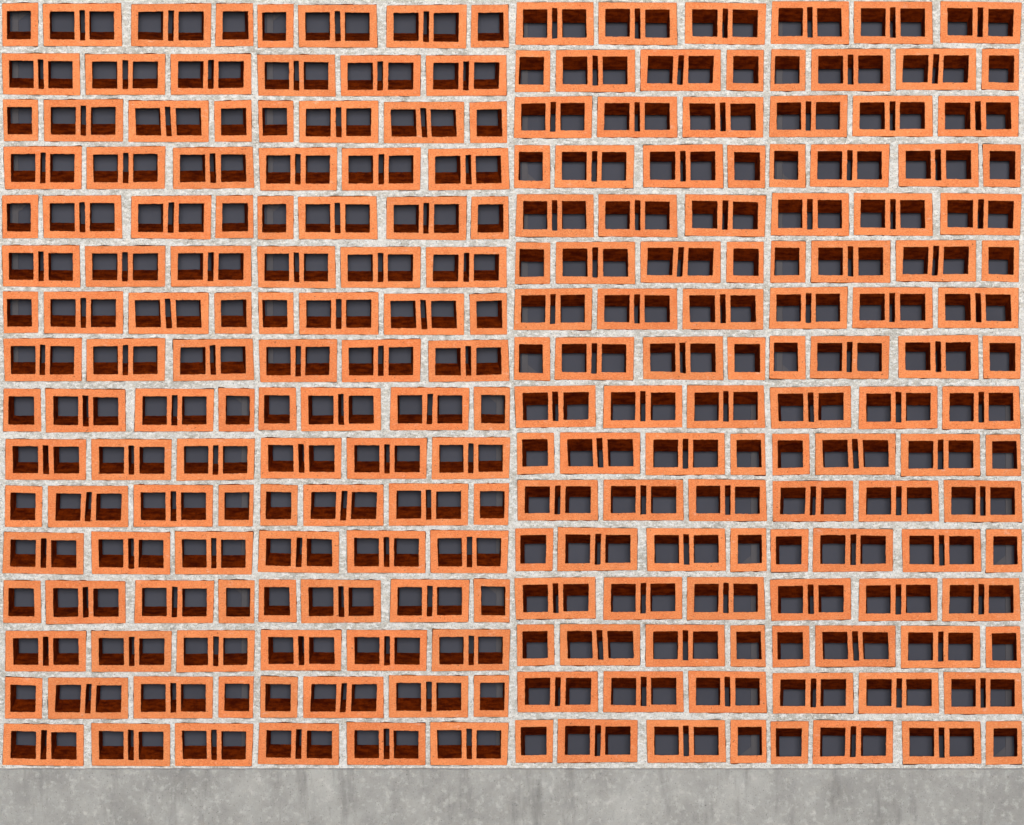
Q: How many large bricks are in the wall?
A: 160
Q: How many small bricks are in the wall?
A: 64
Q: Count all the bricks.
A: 224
